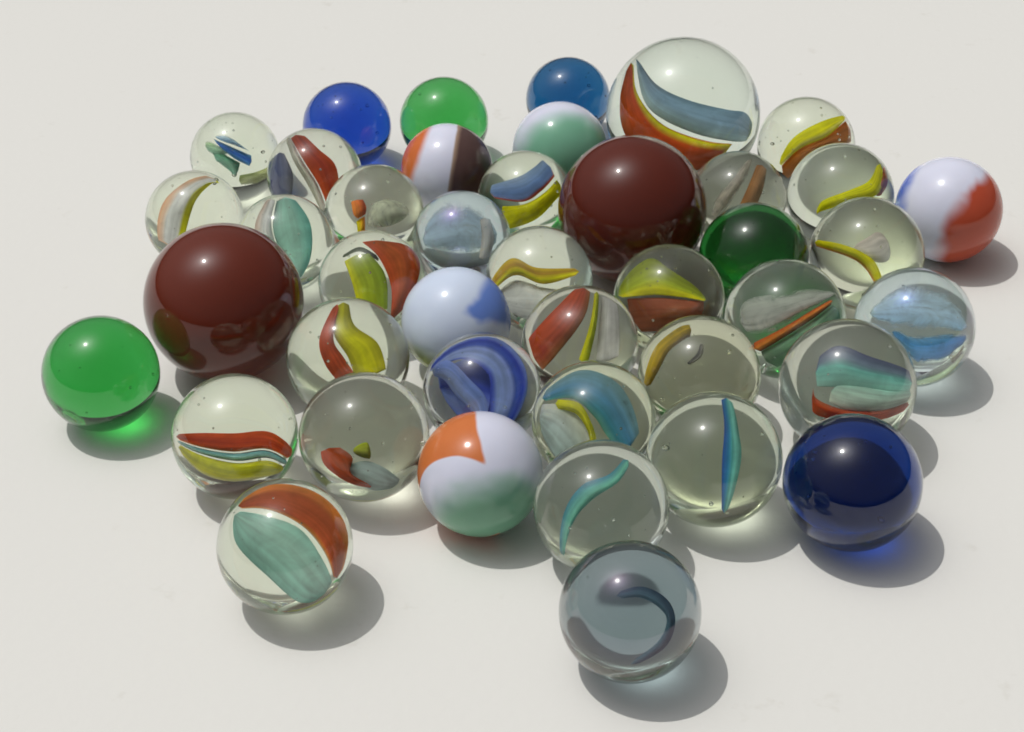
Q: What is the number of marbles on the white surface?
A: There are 42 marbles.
